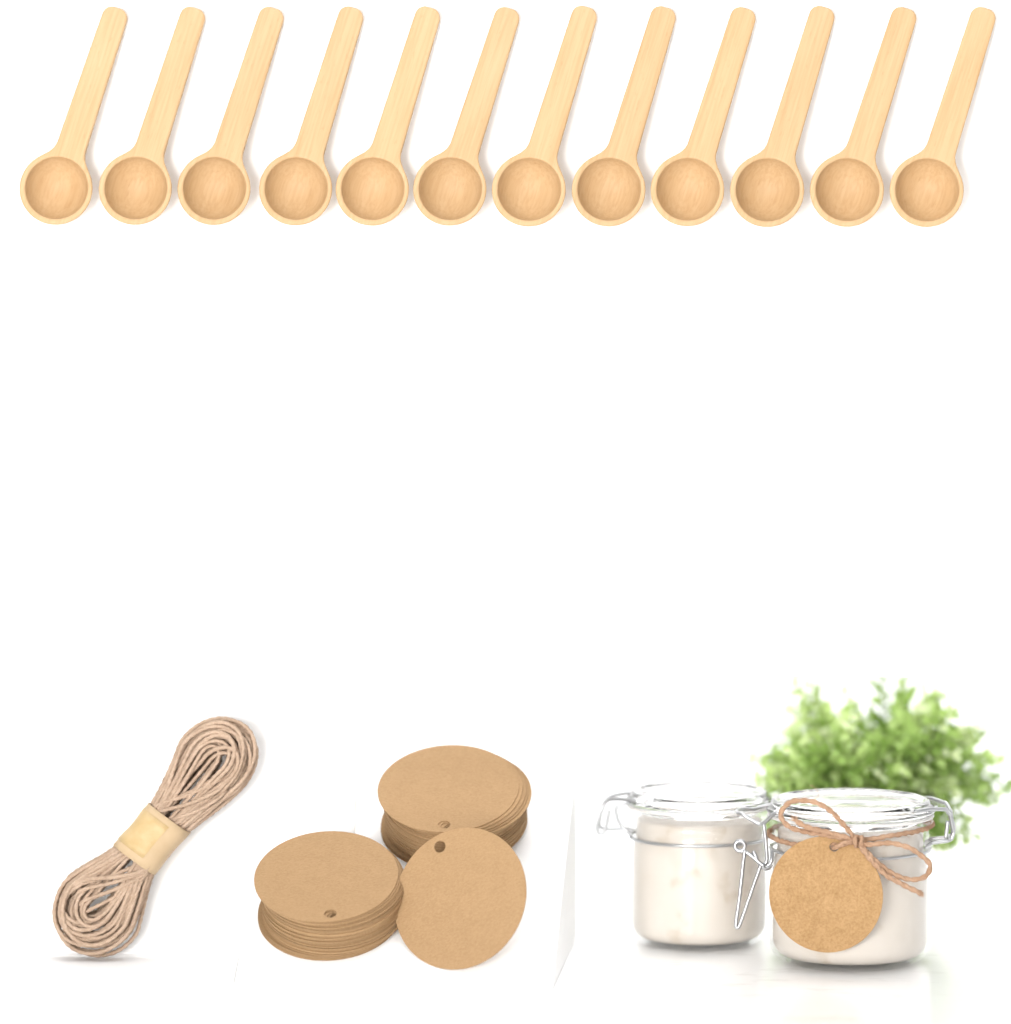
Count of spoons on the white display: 12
